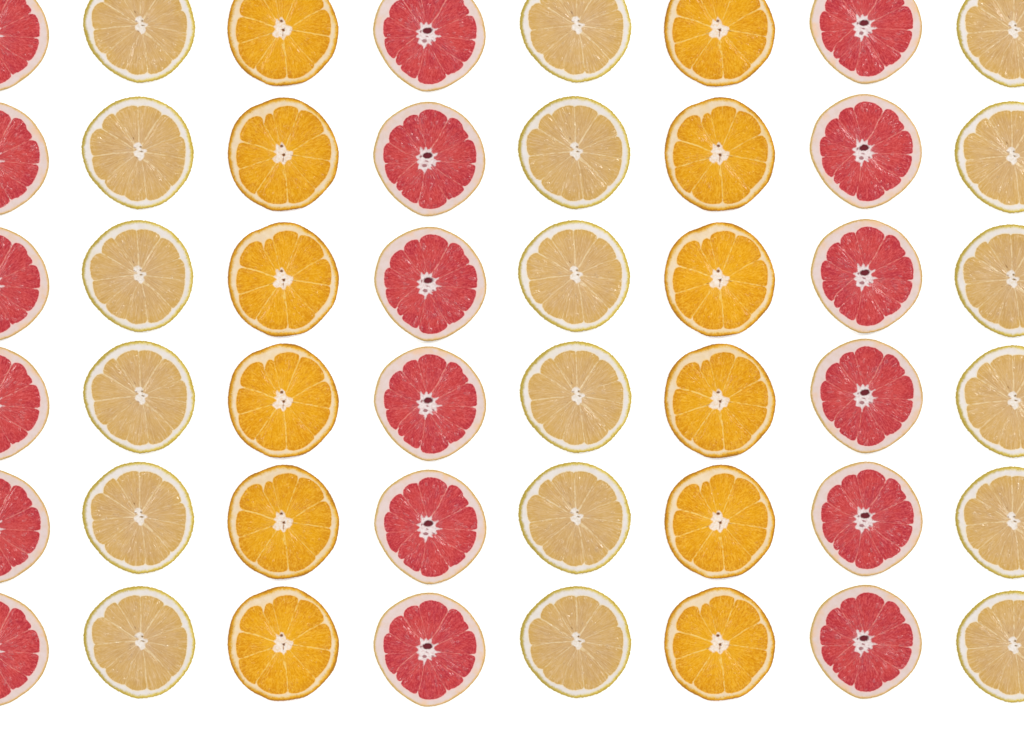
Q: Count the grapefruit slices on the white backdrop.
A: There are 18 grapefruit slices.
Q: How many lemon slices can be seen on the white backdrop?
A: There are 18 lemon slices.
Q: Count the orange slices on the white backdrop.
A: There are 12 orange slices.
